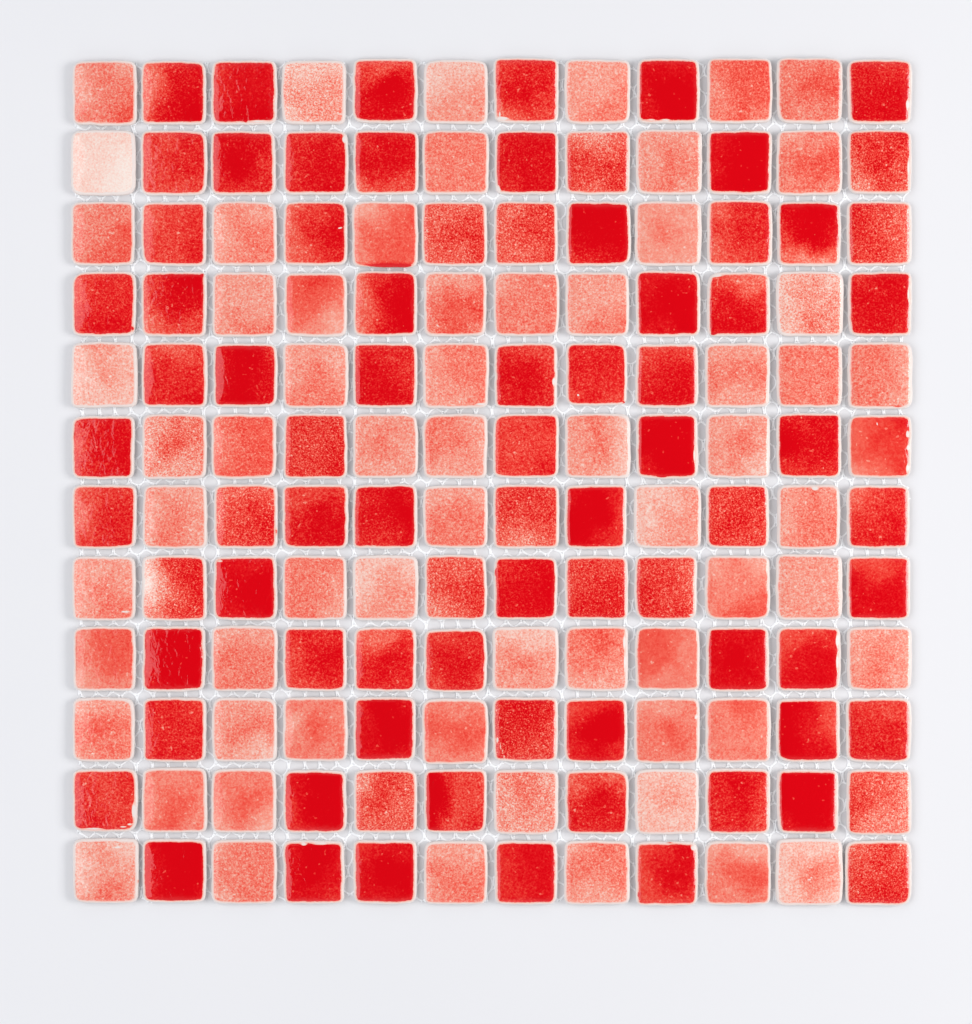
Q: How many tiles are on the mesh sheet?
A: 144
